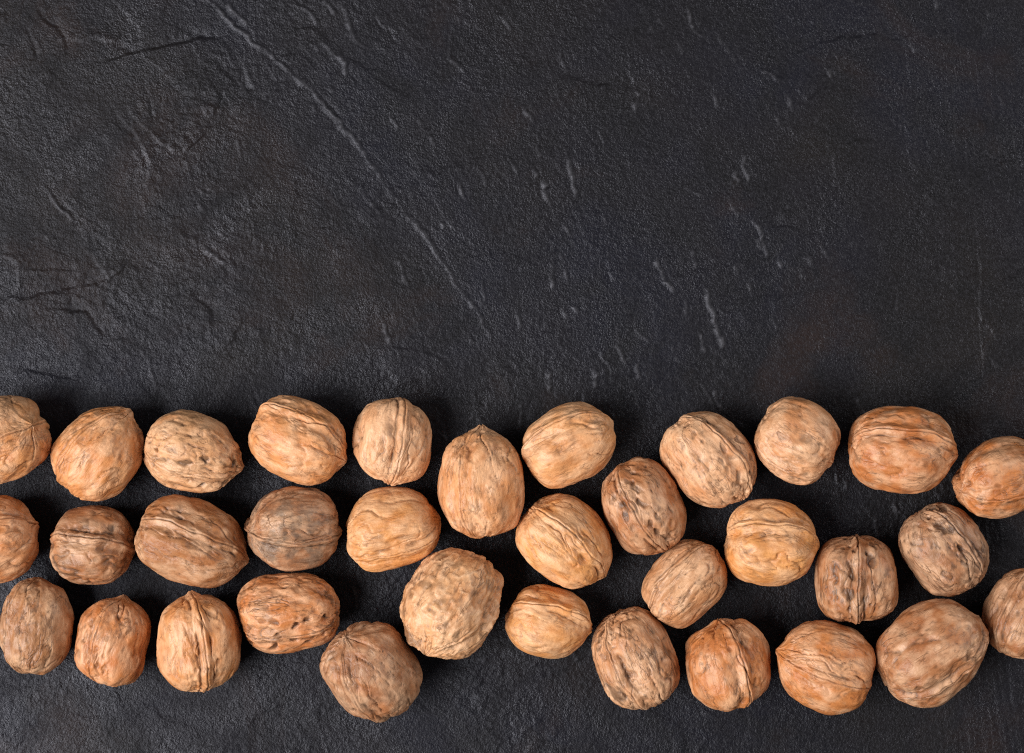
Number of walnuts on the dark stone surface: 34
